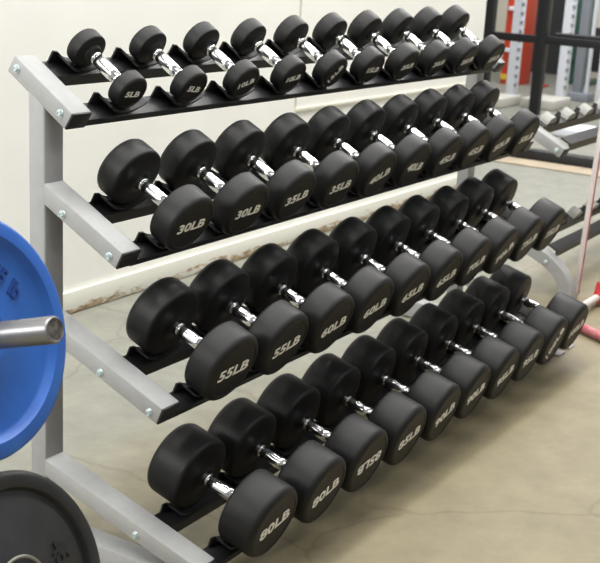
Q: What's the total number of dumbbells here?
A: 40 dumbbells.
